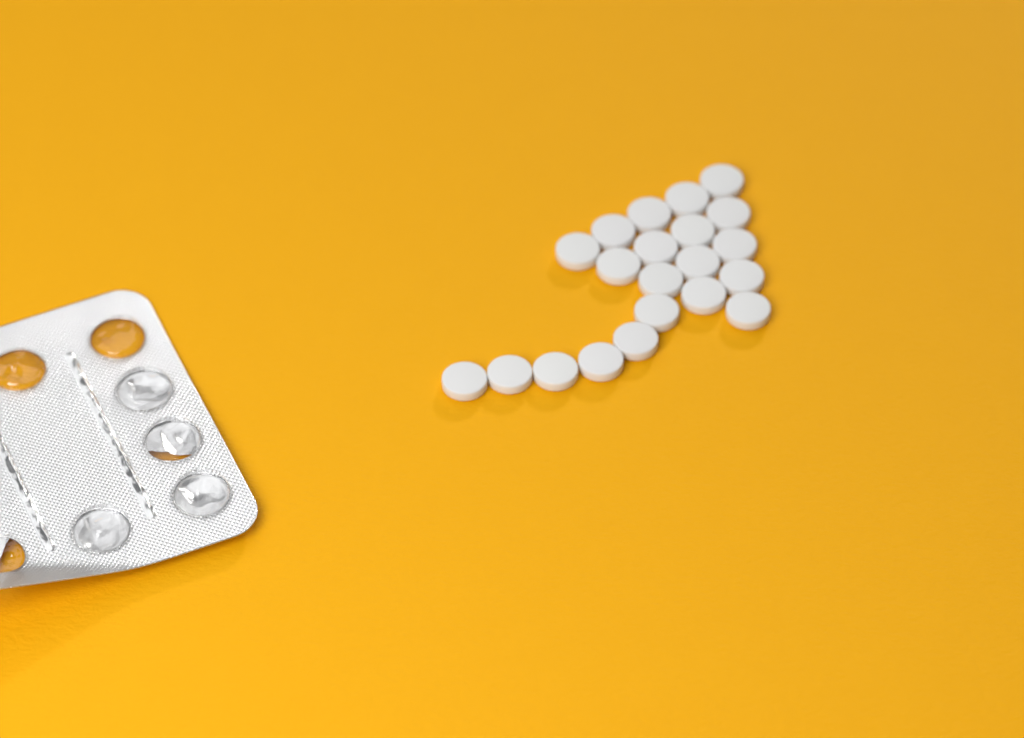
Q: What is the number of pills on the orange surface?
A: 21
